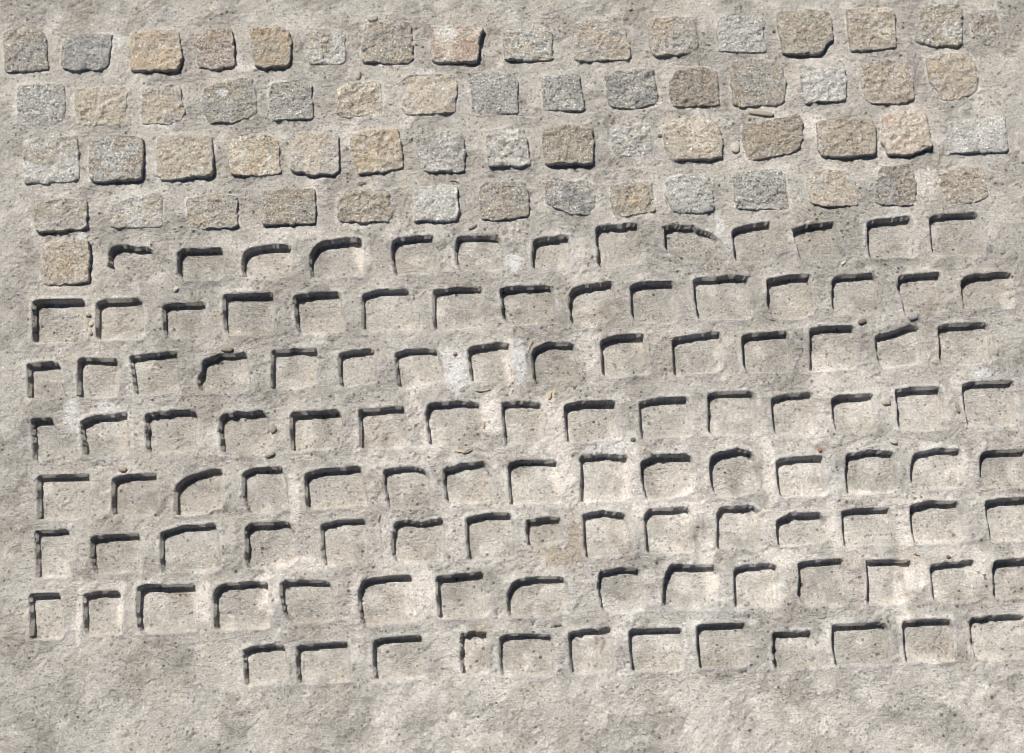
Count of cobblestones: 61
